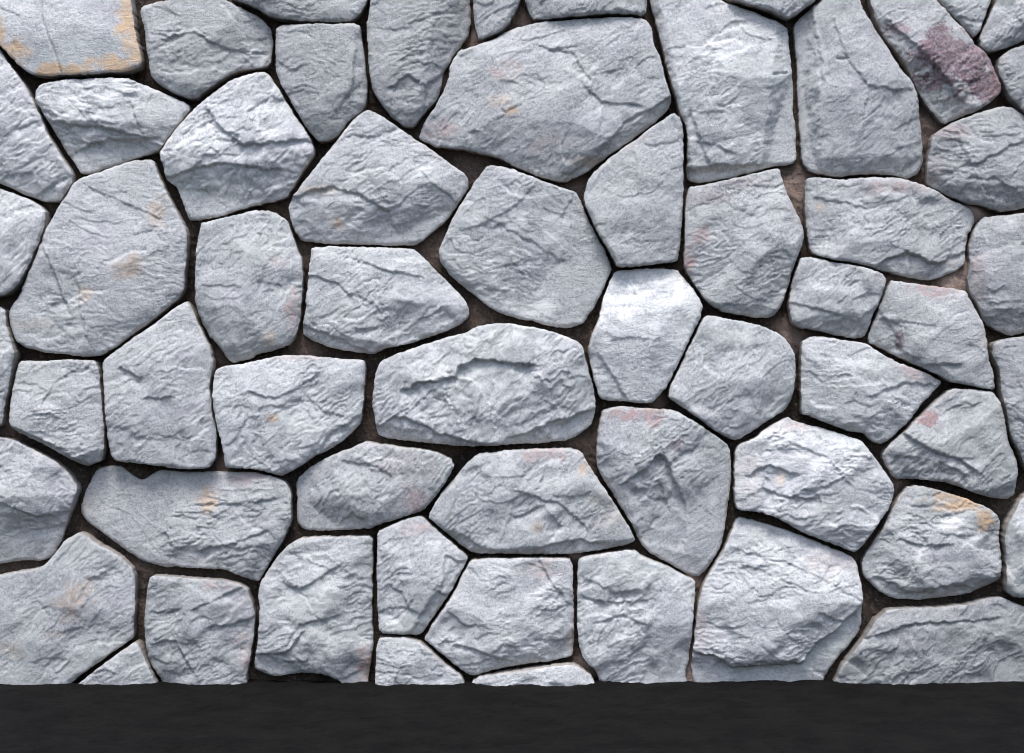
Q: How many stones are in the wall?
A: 60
